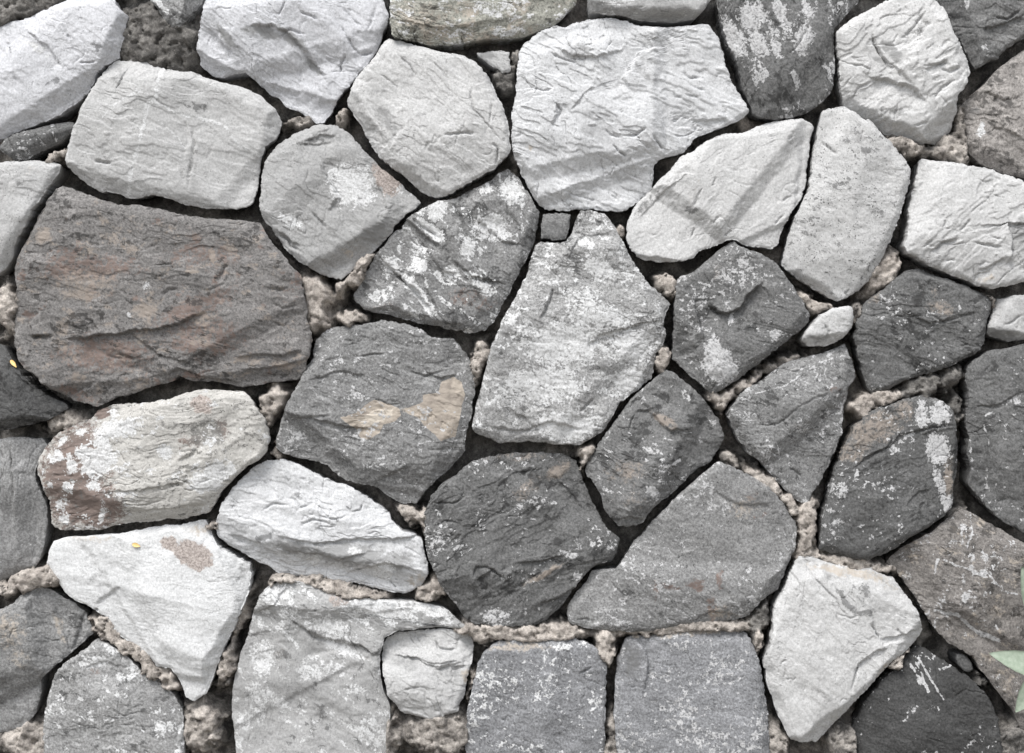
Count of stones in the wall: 49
